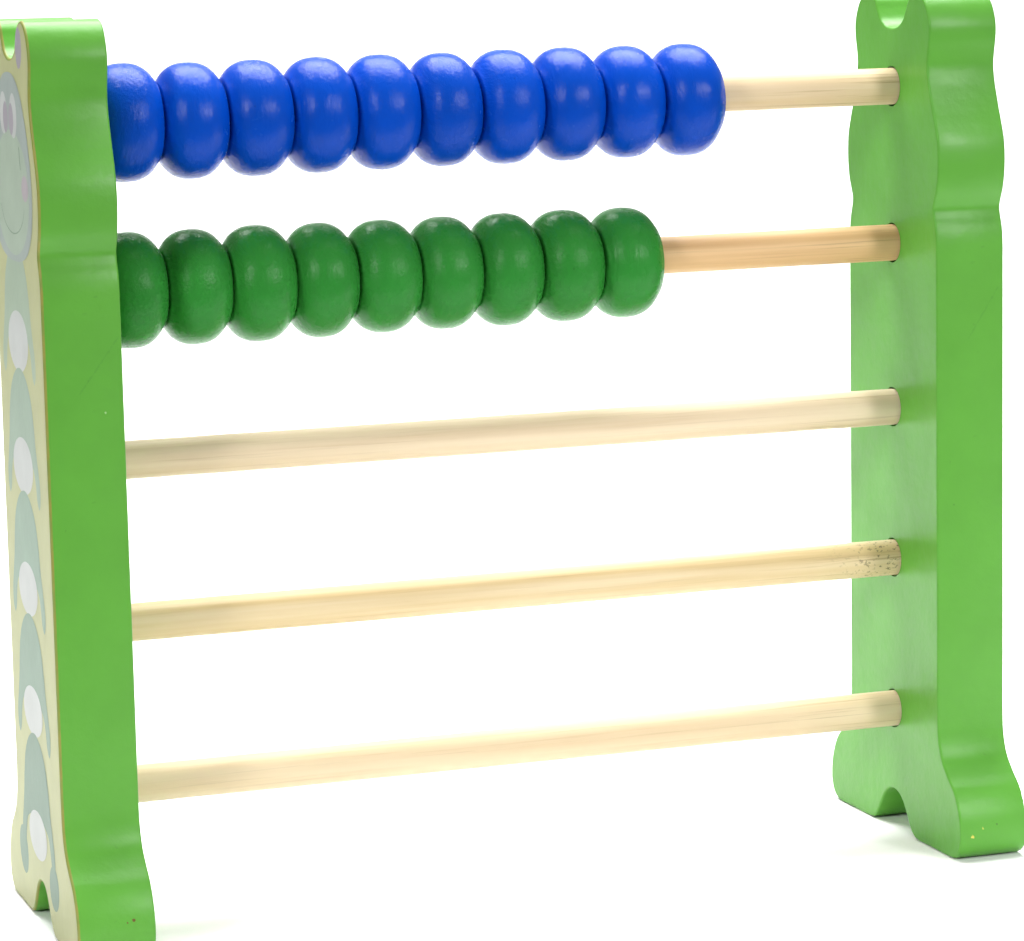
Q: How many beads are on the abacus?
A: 19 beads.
